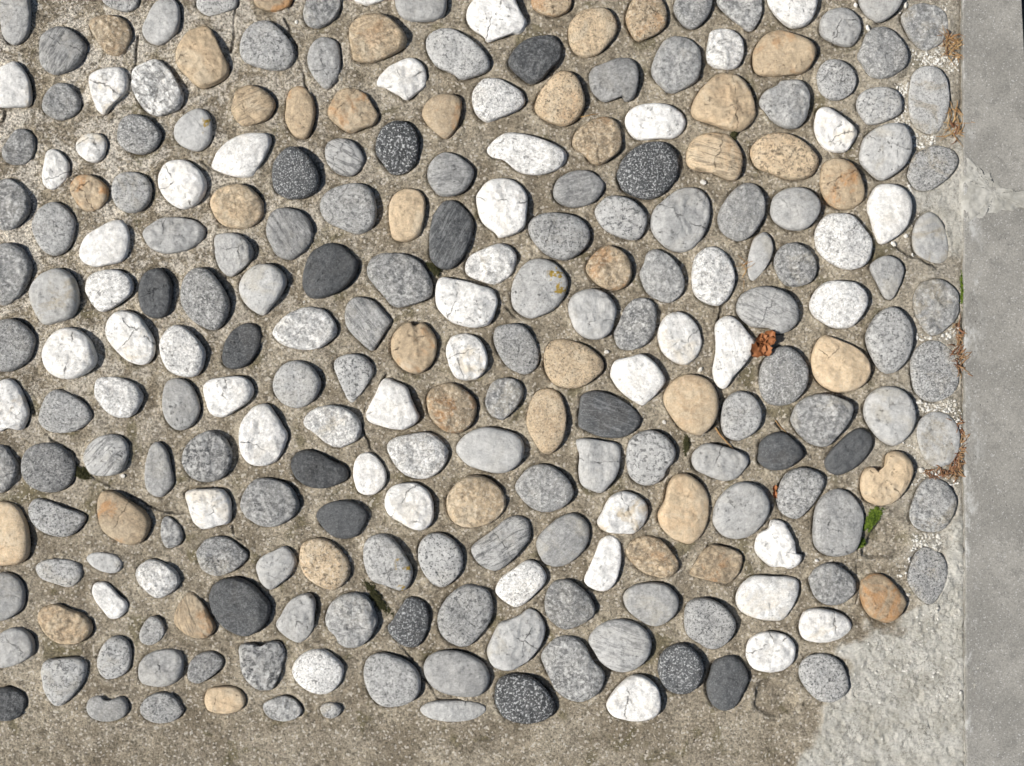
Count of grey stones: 125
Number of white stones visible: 54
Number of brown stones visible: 40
